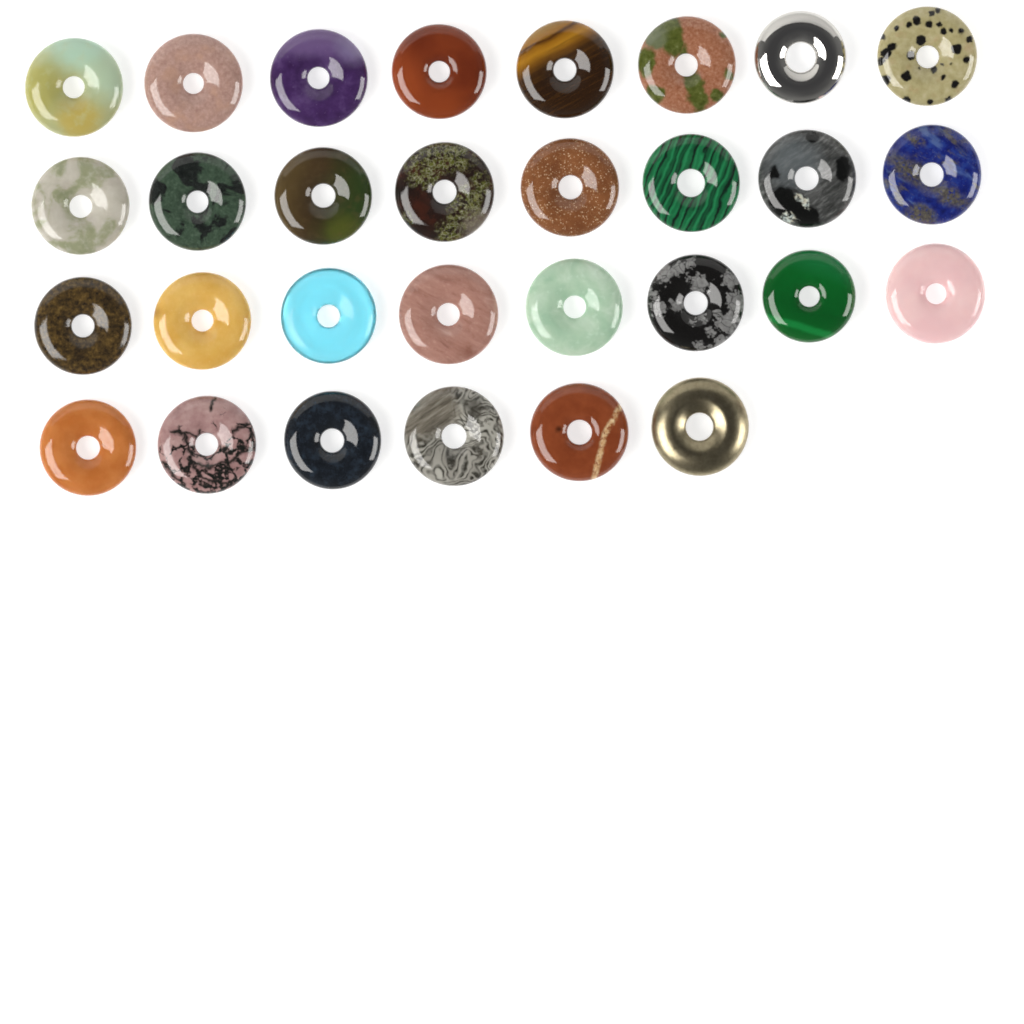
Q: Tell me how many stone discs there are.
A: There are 30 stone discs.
